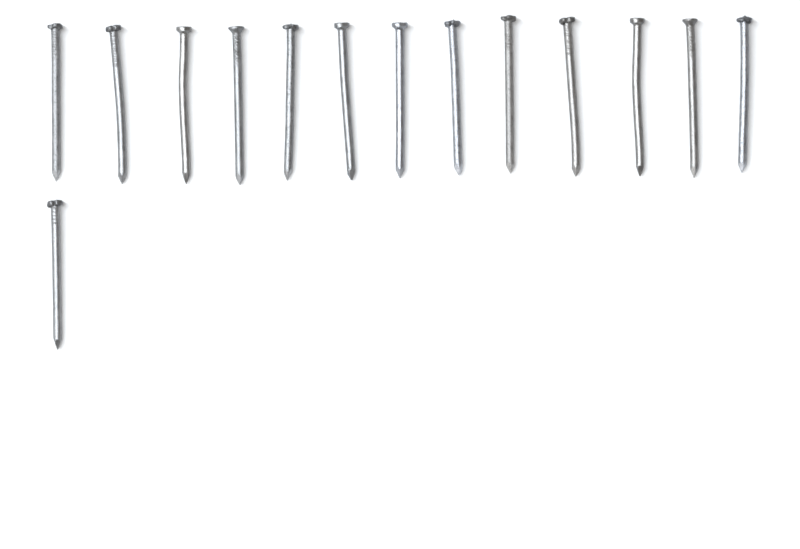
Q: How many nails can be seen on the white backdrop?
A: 14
